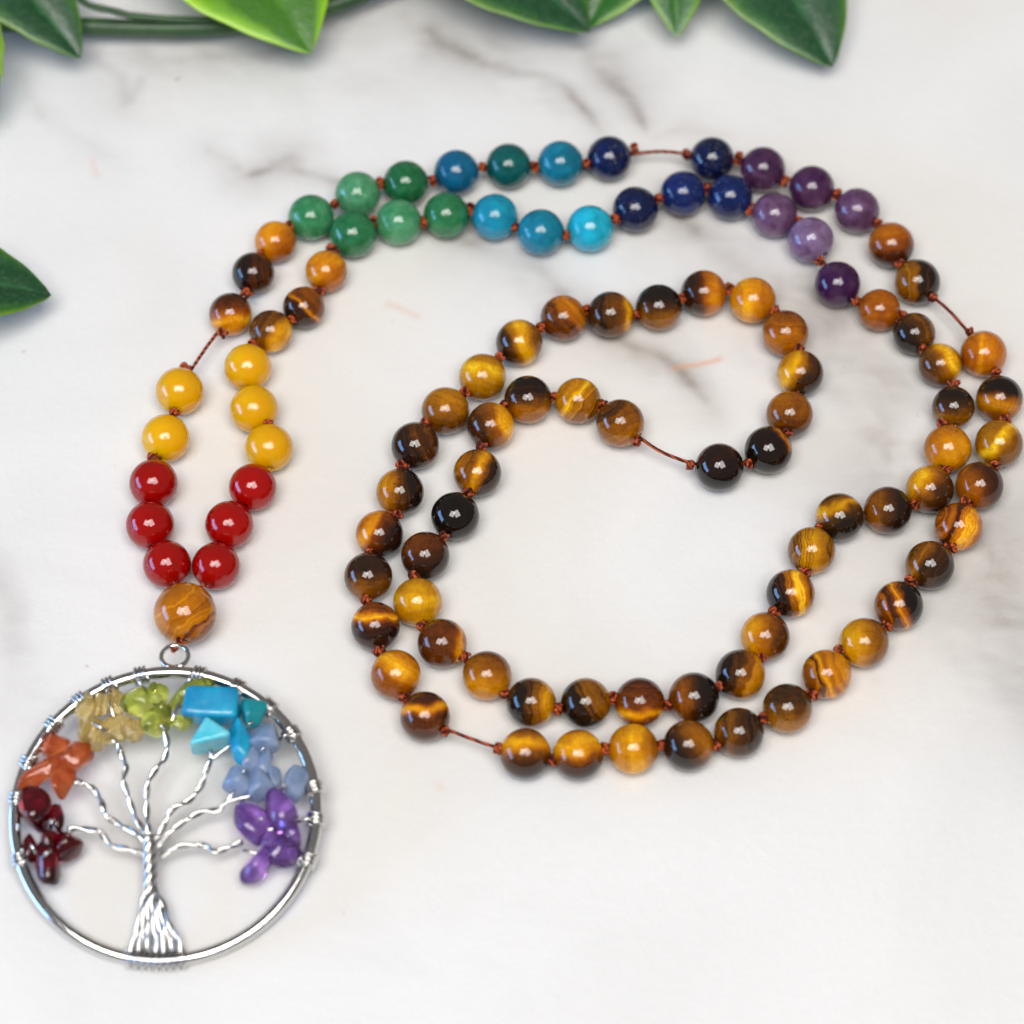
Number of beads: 104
